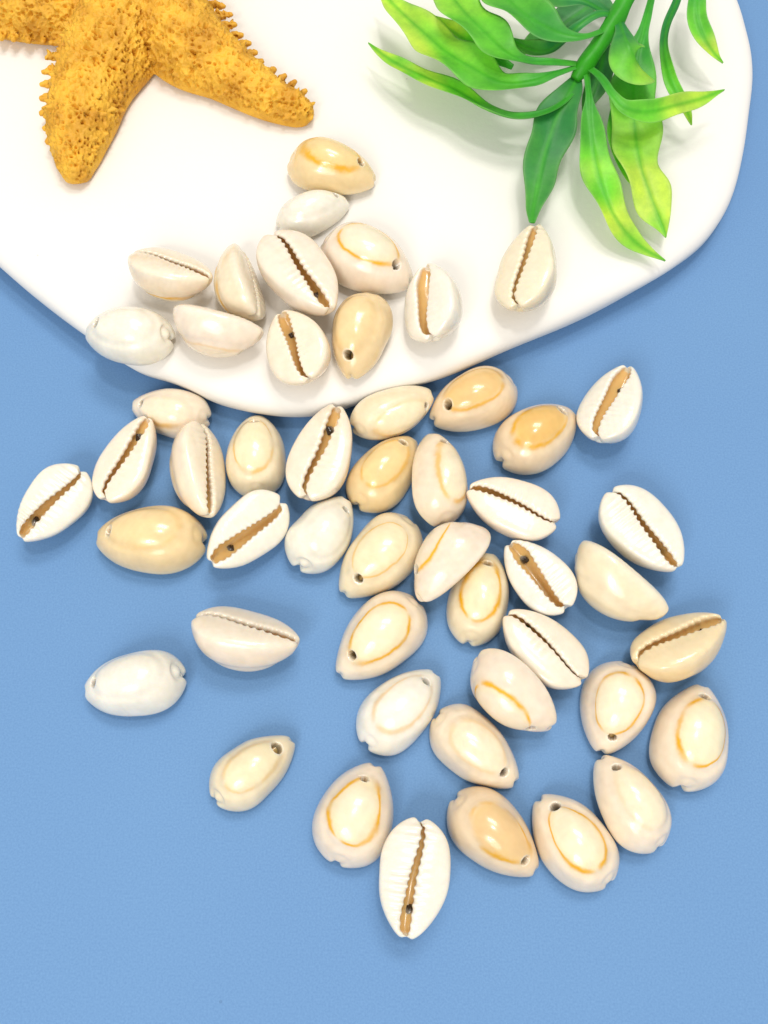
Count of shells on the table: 50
